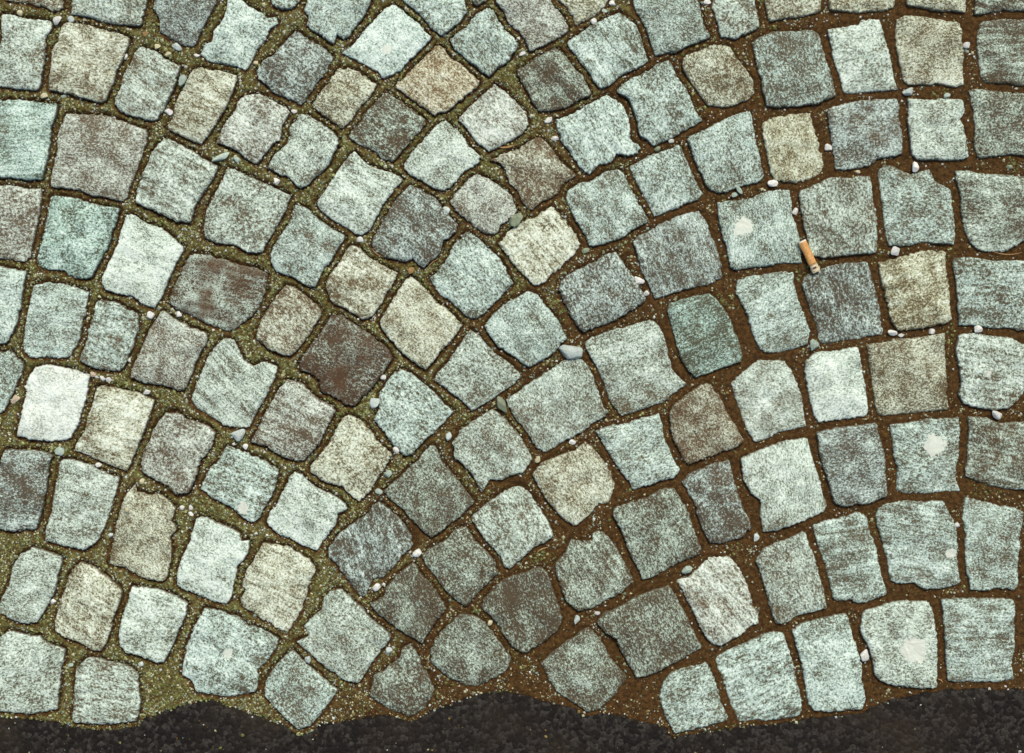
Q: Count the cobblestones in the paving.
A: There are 142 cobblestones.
